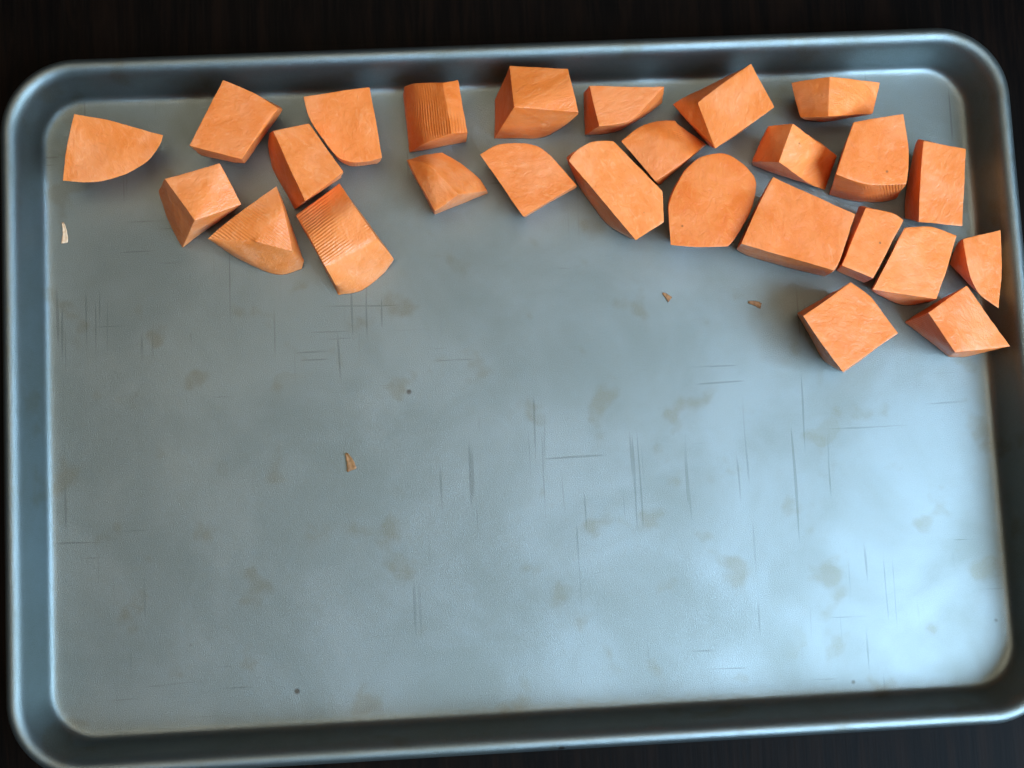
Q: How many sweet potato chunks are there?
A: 26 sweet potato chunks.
